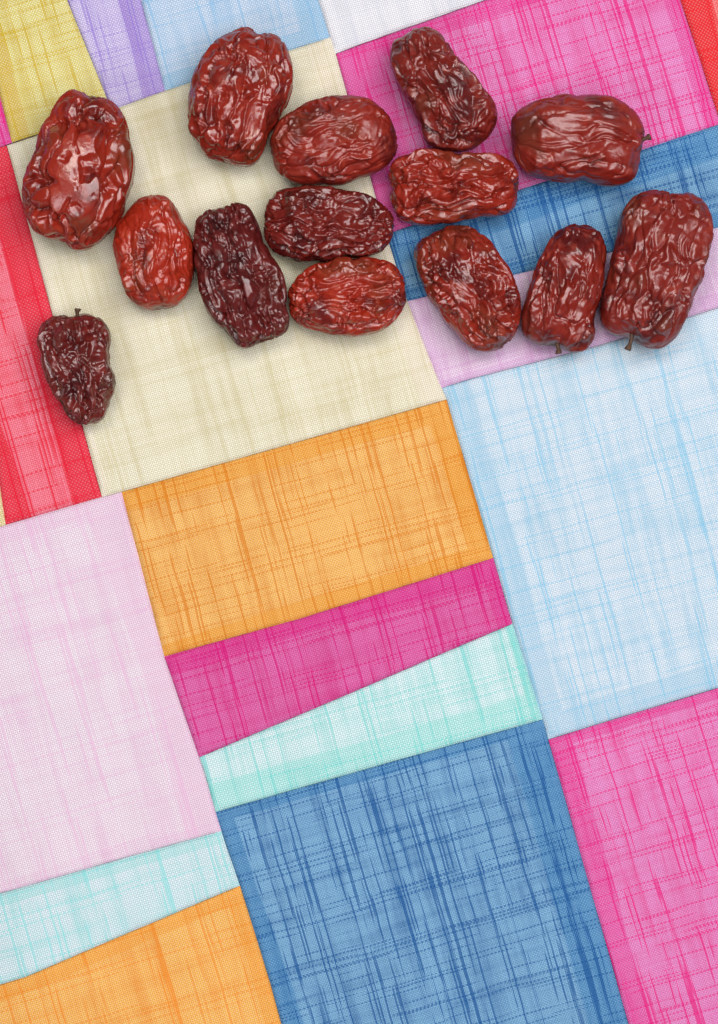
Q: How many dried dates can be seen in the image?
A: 14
